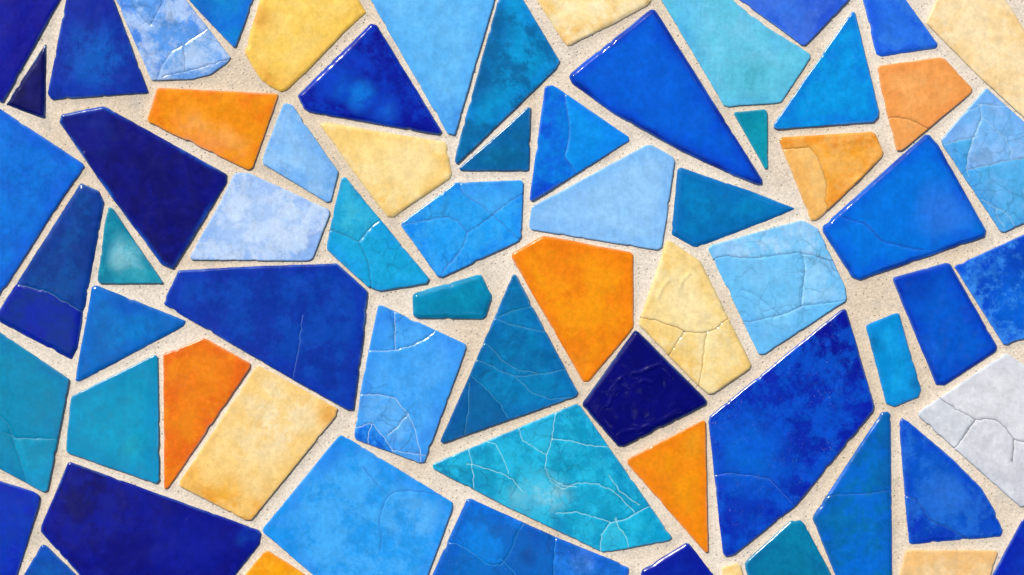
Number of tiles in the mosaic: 68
